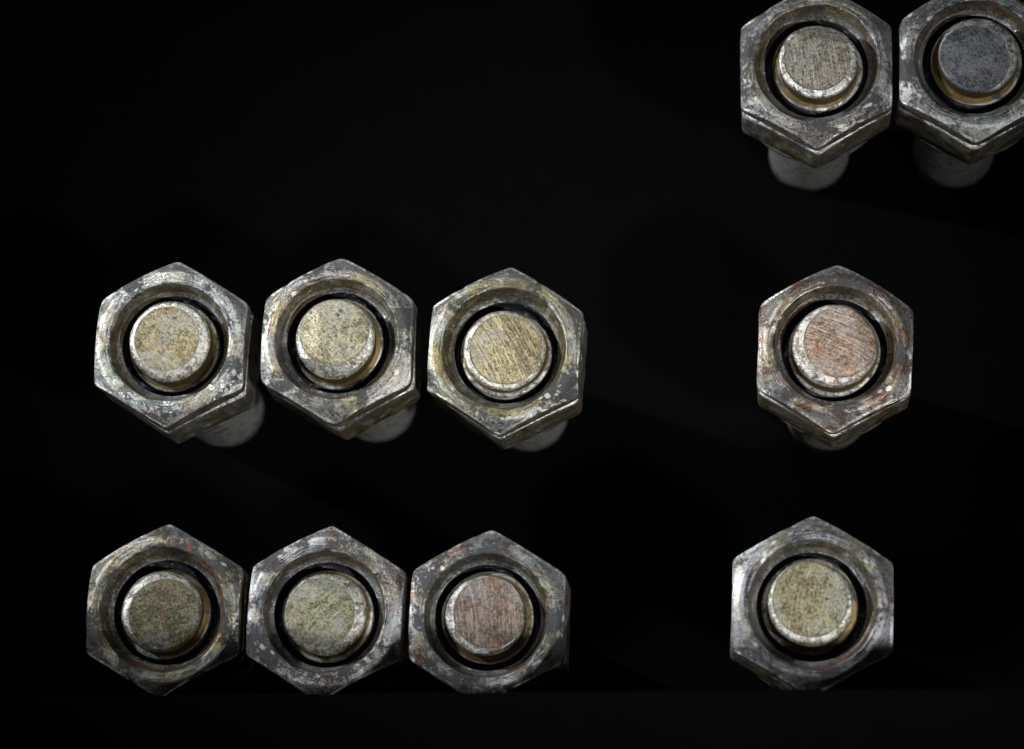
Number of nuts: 10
